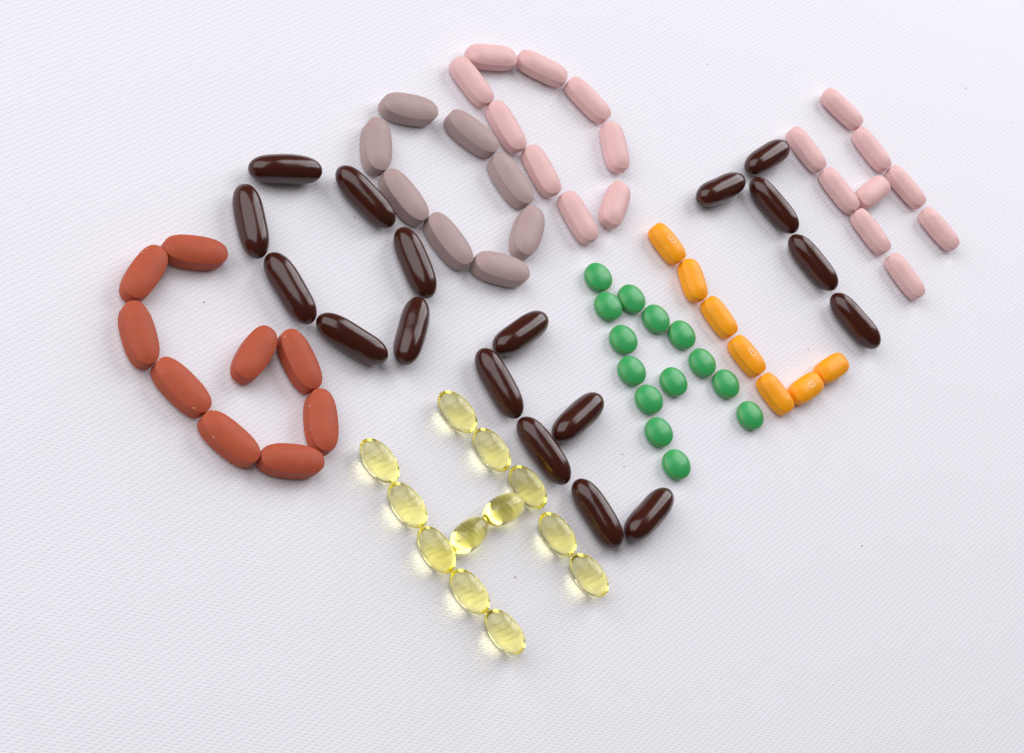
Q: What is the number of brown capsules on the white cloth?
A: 18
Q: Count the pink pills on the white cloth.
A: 18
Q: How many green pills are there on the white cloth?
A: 14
